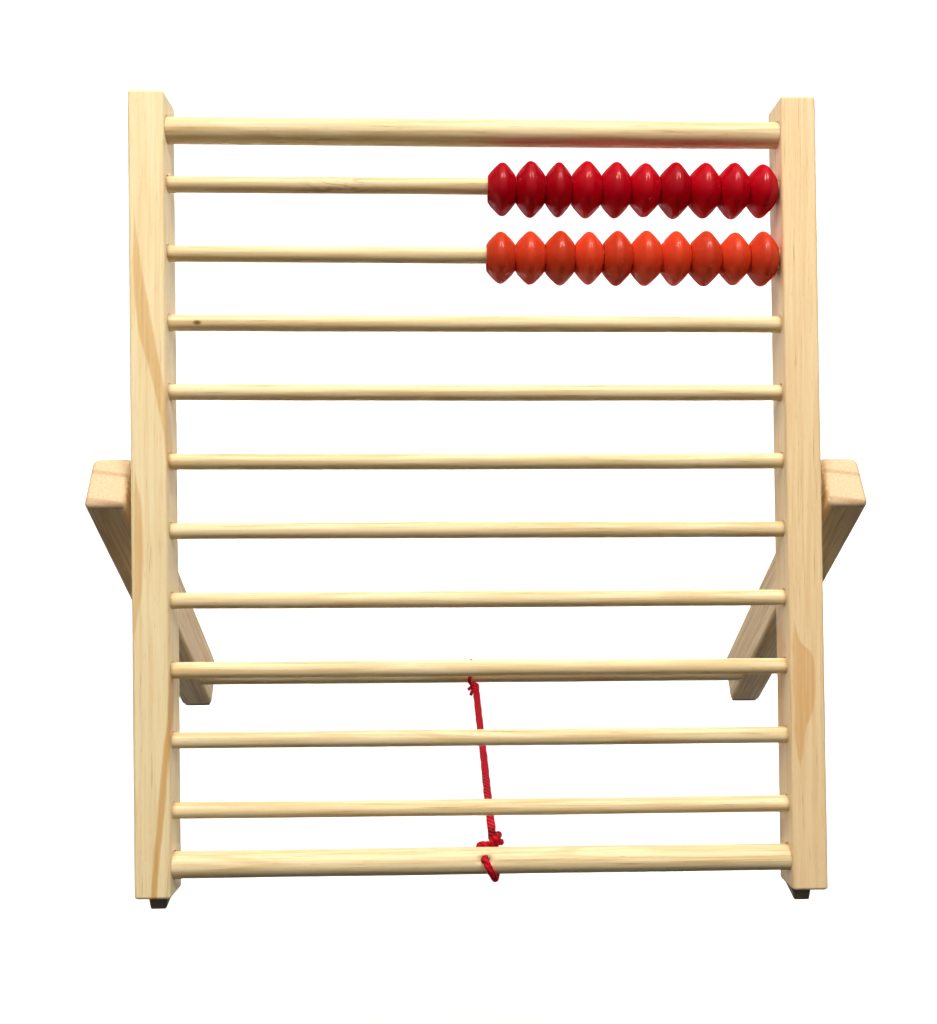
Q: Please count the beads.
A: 20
